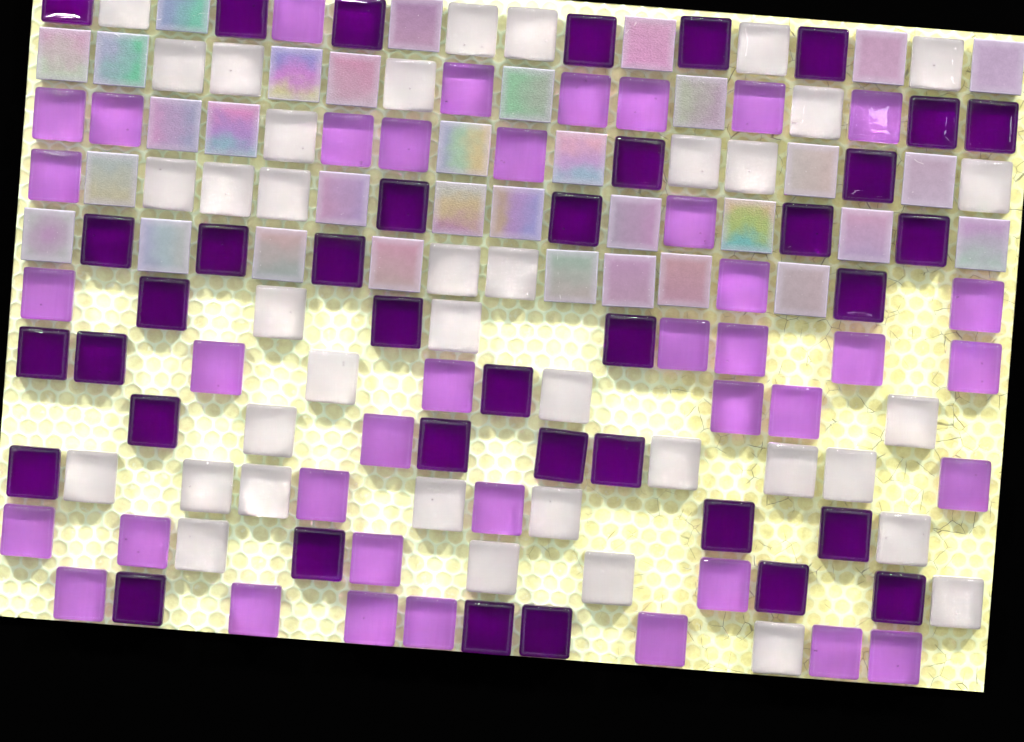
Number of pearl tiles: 33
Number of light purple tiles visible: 39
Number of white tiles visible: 38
